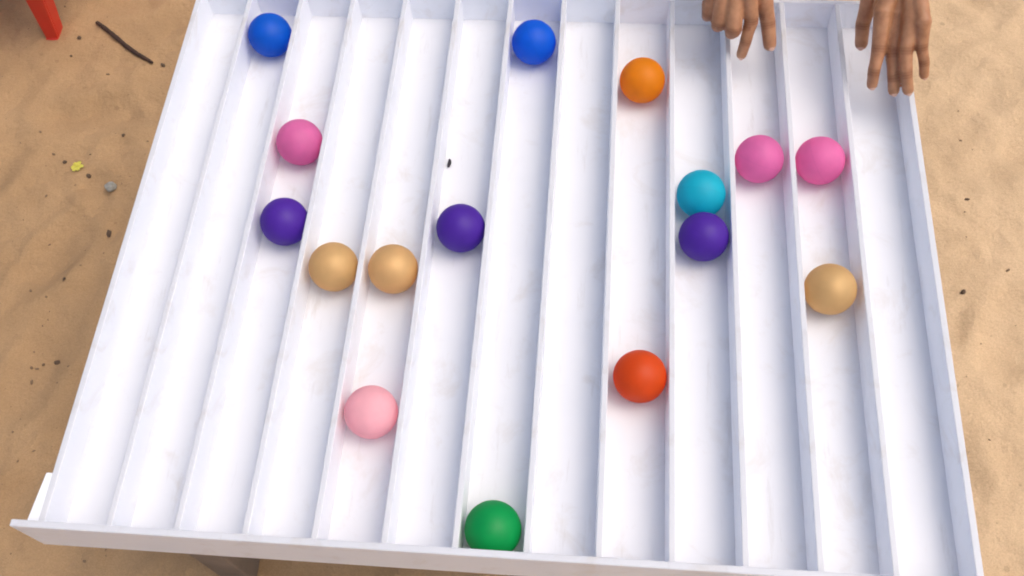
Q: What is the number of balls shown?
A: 16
